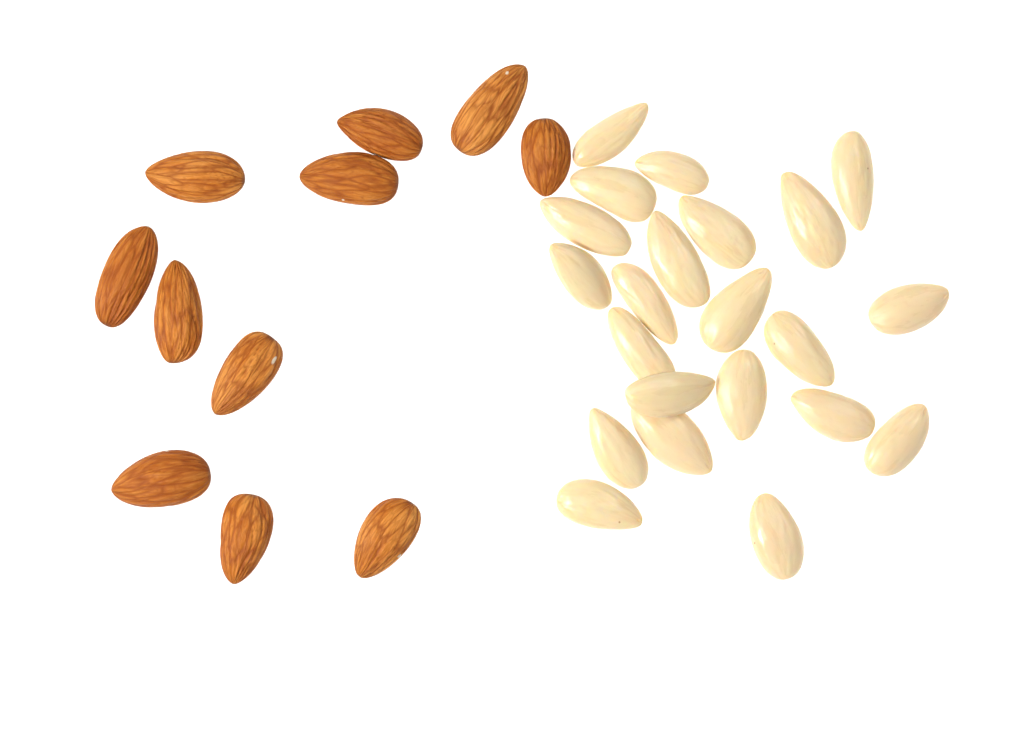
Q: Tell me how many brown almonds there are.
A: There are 11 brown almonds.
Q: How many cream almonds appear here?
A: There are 22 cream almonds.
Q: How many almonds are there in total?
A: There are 33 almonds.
